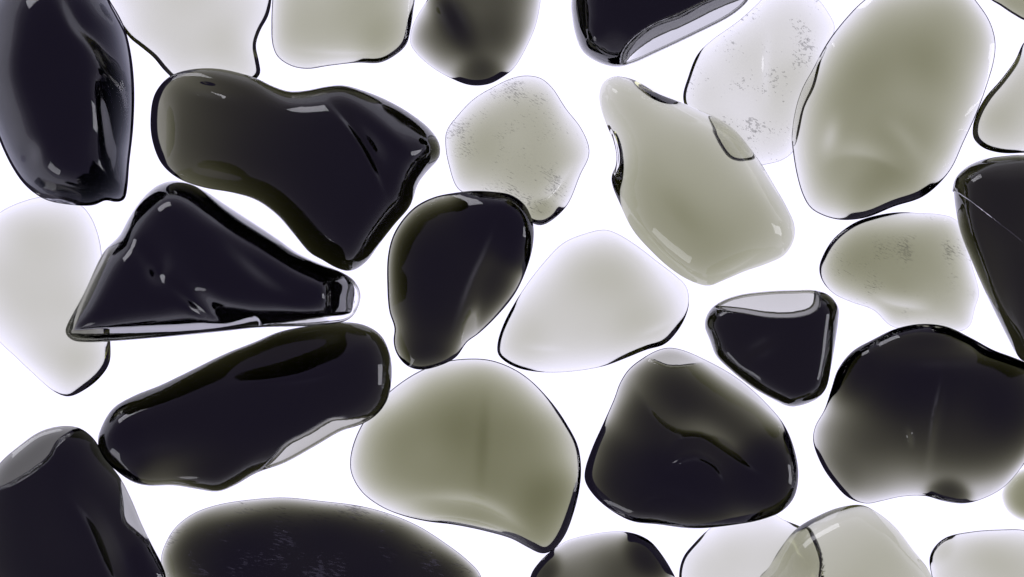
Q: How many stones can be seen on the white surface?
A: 30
